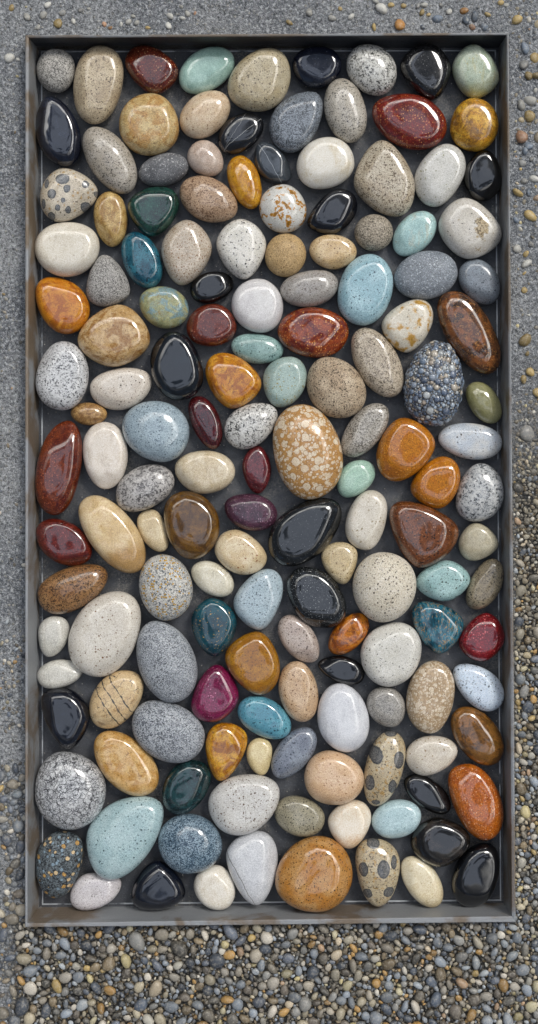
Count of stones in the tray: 150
